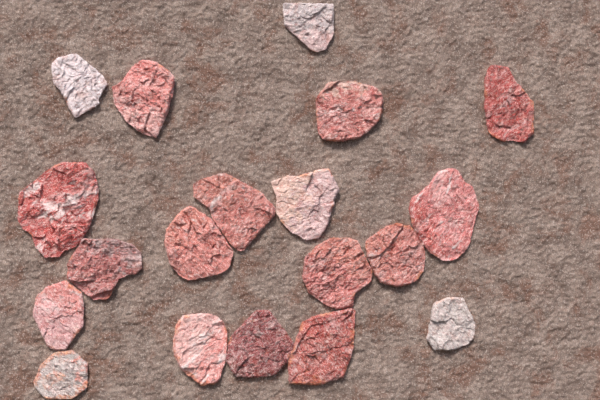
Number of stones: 19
